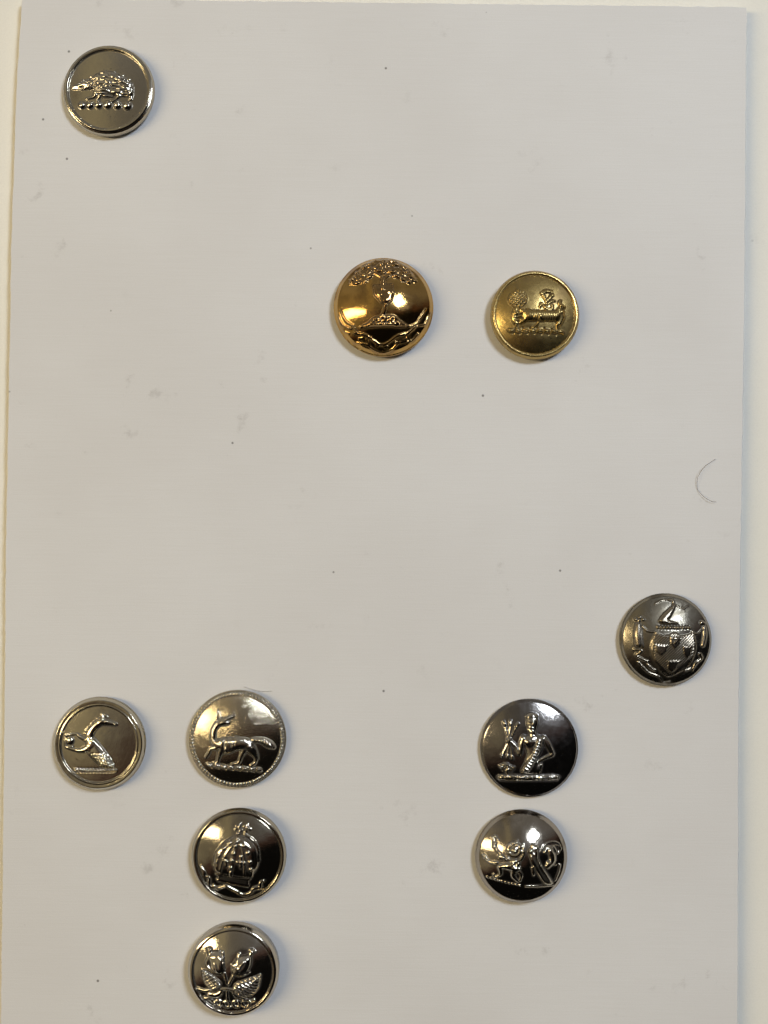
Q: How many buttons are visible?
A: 10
